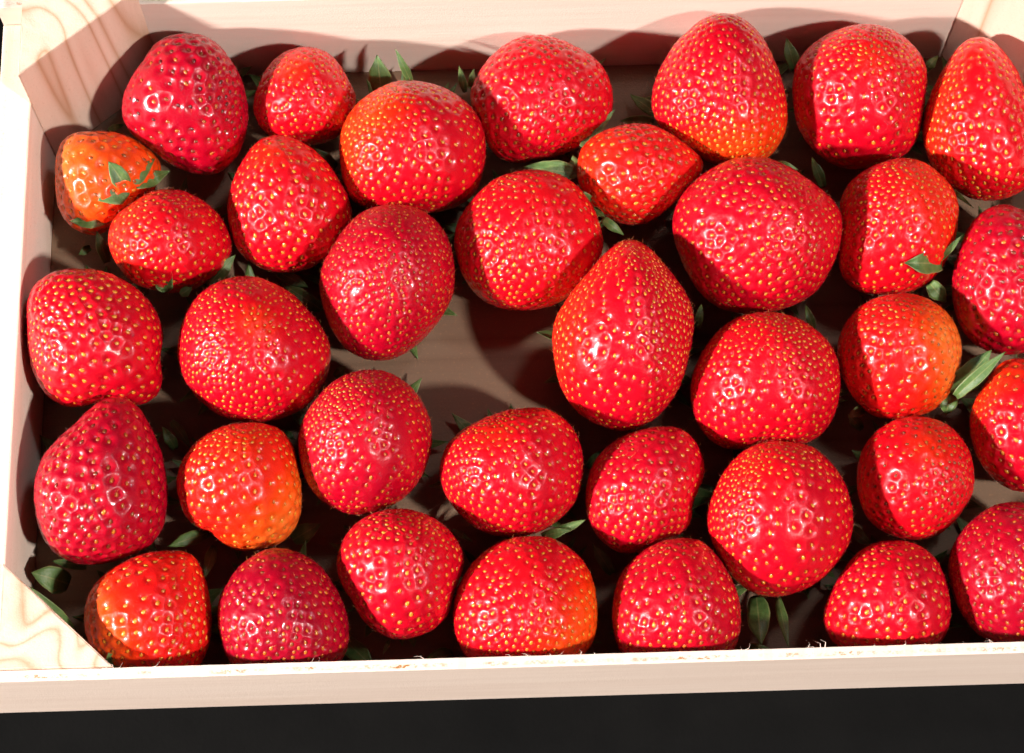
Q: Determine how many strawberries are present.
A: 36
